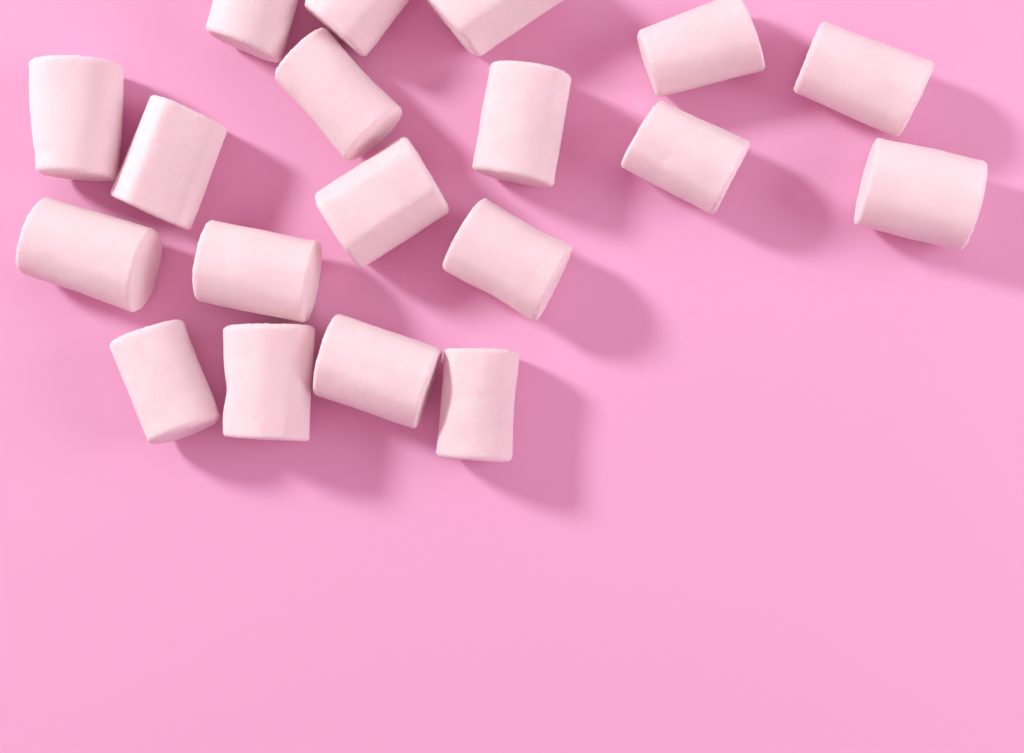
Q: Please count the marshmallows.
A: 19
